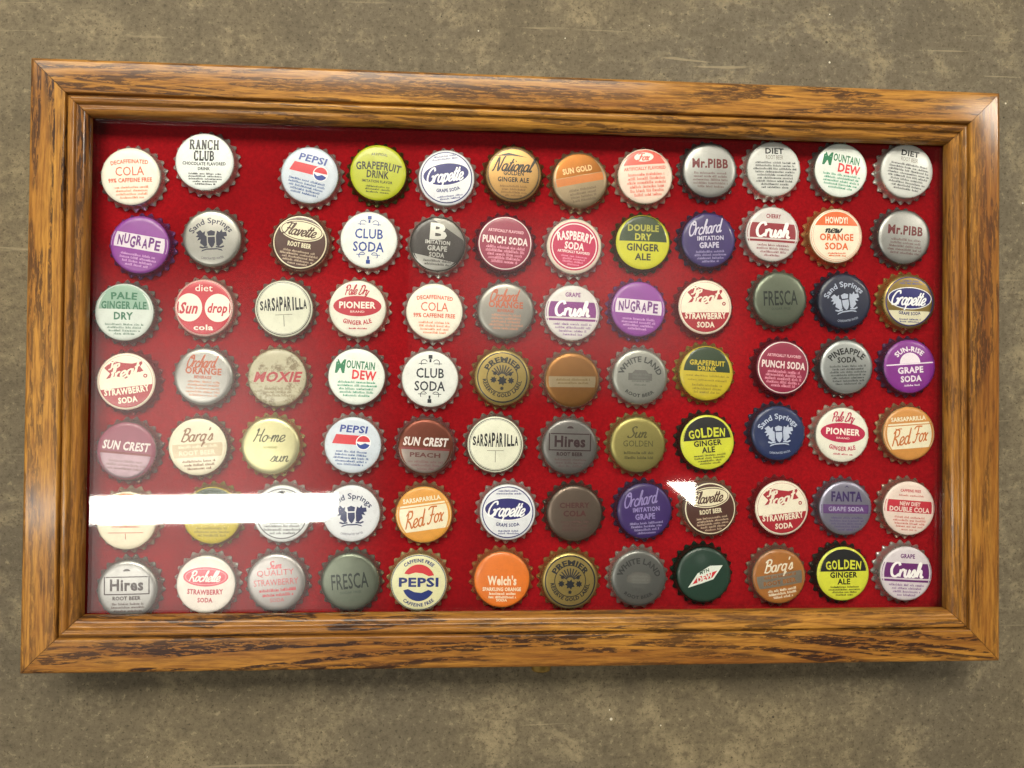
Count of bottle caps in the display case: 84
